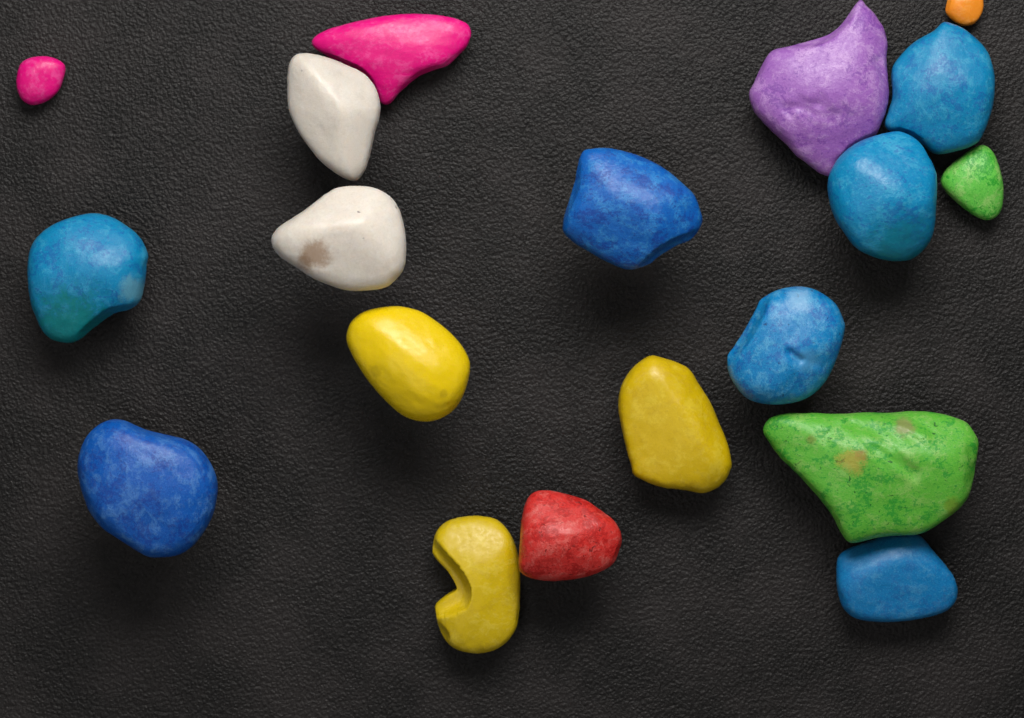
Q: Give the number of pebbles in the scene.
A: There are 19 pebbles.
